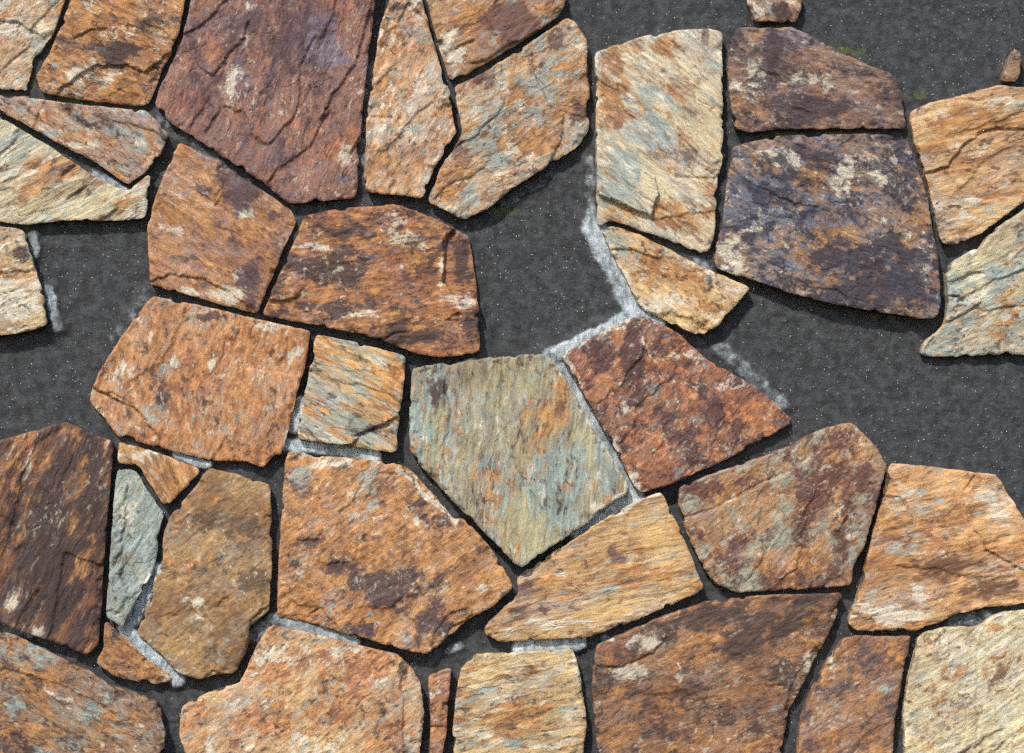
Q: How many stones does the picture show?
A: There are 39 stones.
